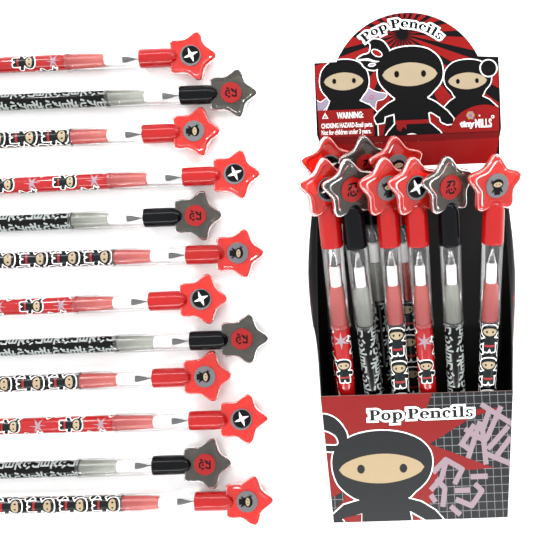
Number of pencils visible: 21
